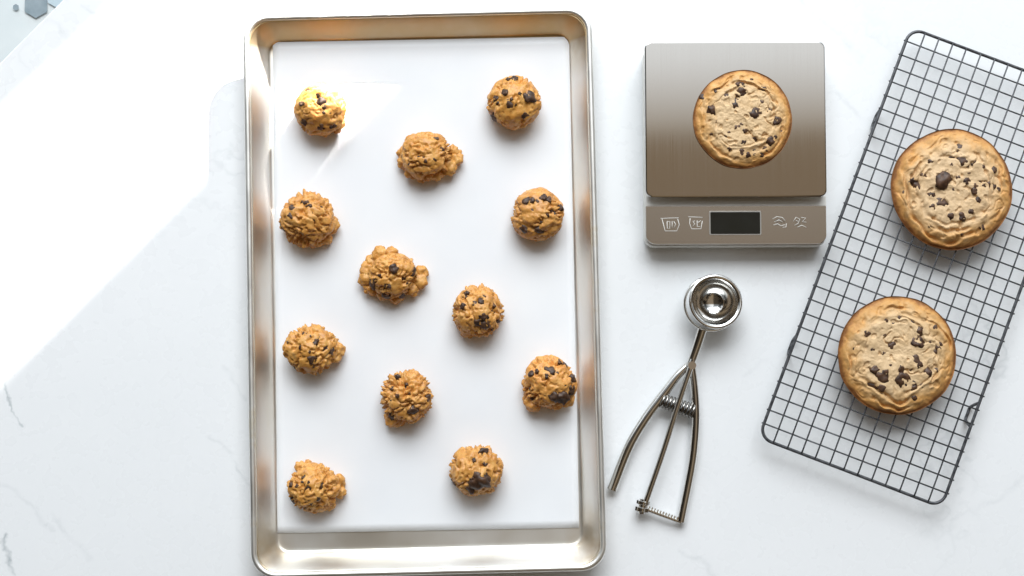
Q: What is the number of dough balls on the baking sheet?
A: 12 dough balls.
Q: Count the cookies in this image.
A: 3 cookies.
